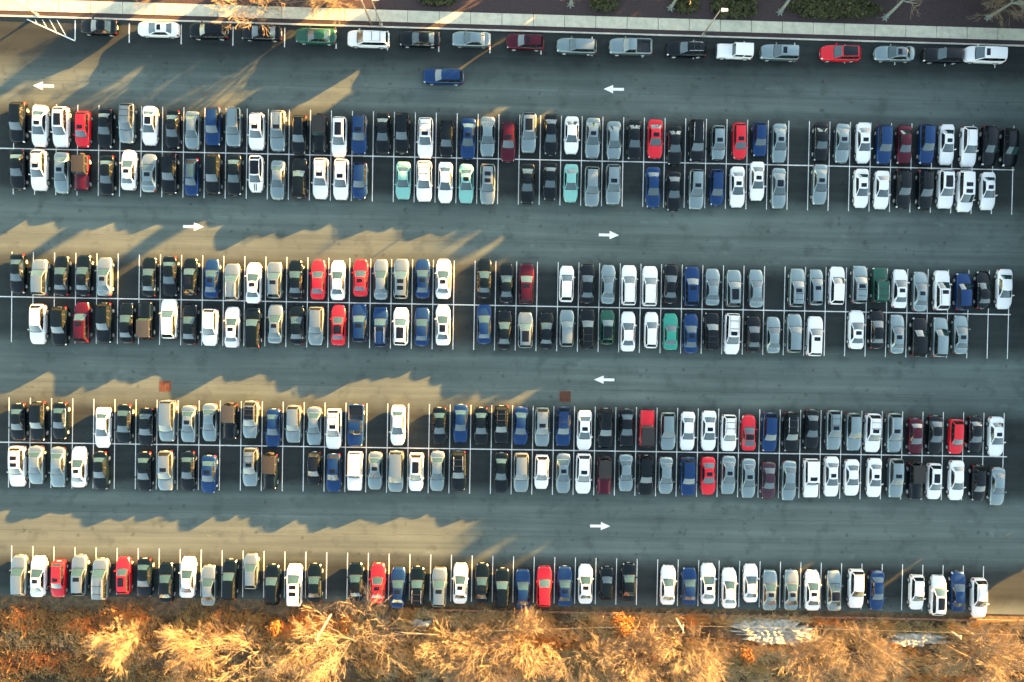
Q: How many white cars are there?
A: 84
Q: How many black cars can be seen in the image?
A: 94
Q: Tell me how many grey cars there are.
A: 84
